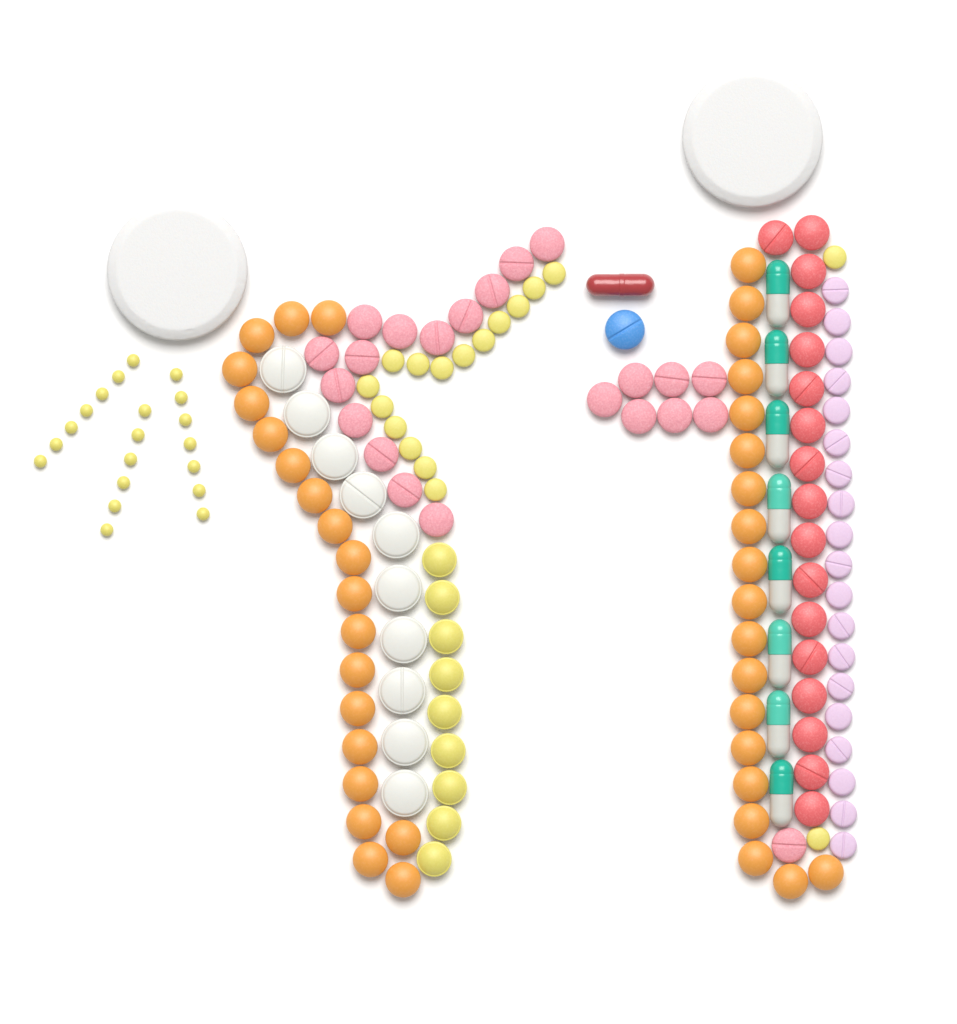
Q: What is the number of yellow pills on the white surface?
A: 46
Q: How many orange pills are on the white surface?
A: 39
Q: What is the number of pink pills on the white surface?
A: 22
